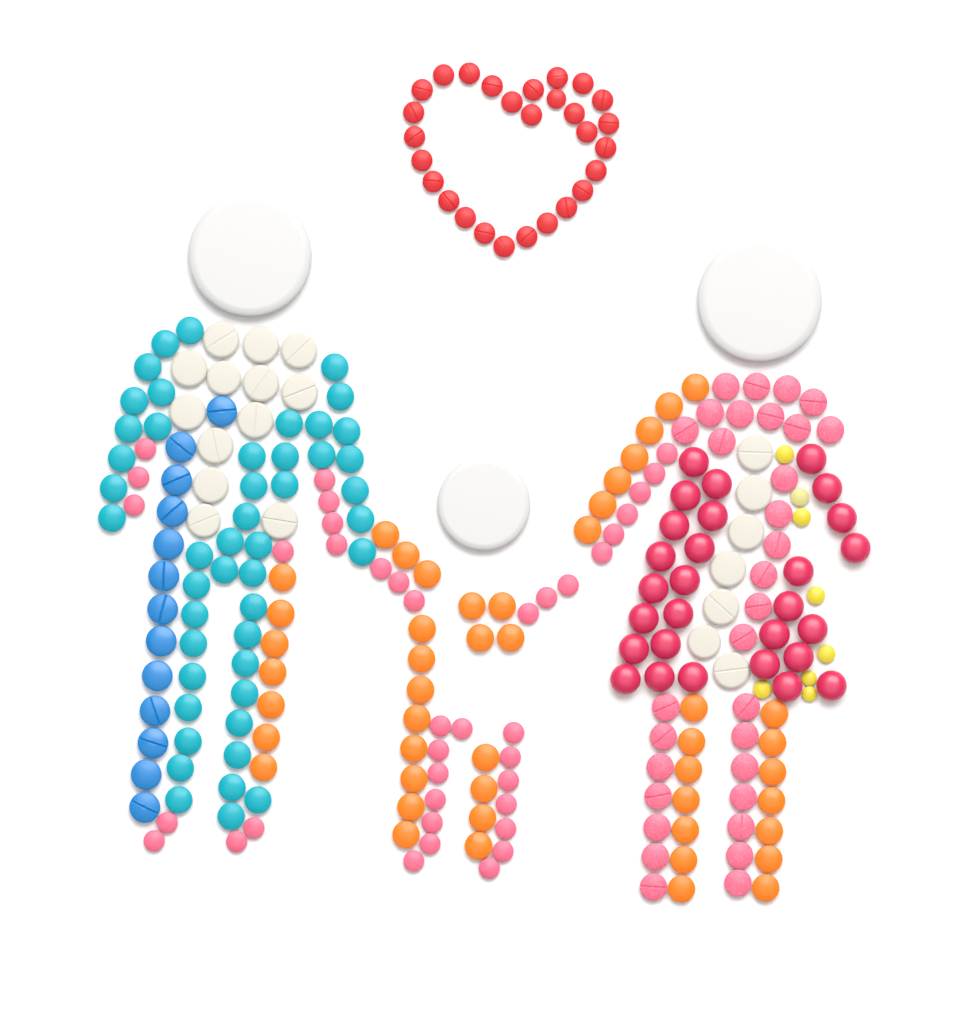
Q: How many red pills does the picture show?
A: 28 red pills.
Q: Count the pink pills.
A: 70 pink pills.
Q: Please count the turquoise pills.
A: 47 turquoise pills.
